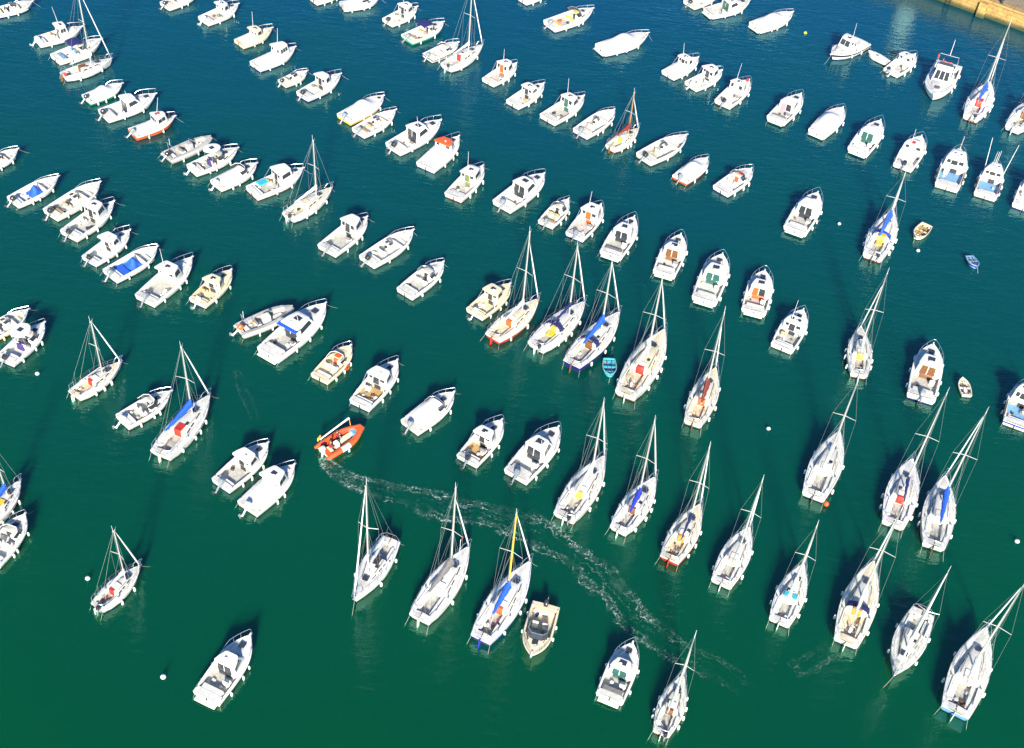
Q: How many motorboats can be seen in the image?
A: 91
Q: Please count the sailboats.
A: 32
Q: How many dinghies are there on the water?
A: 5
